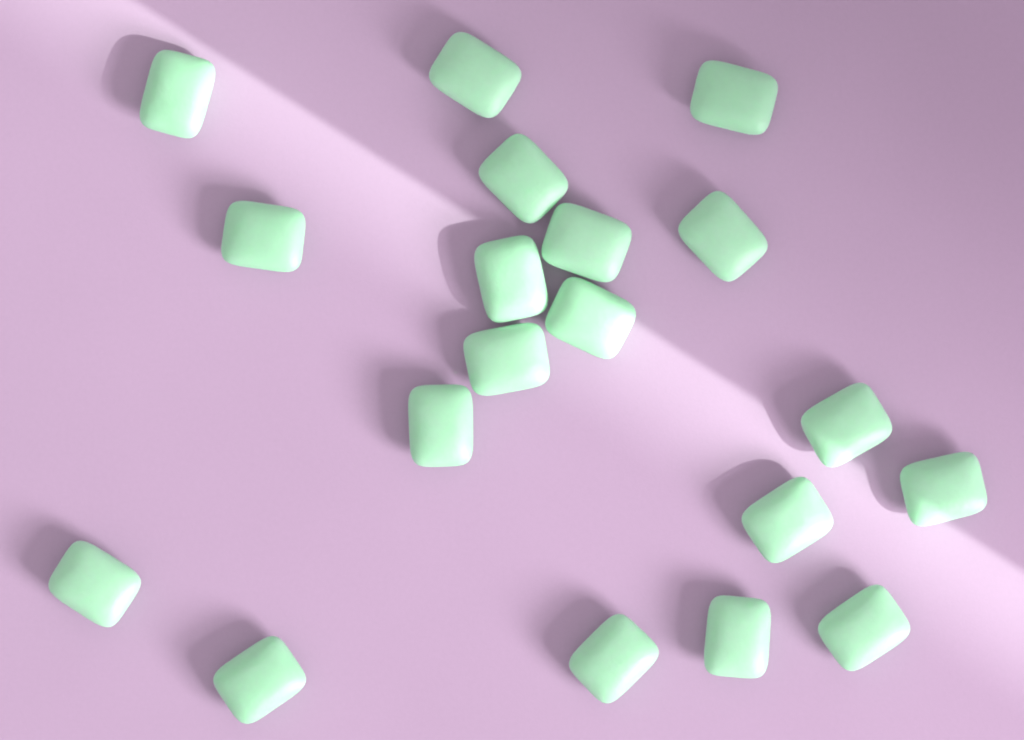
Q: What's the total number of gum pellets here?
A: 19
